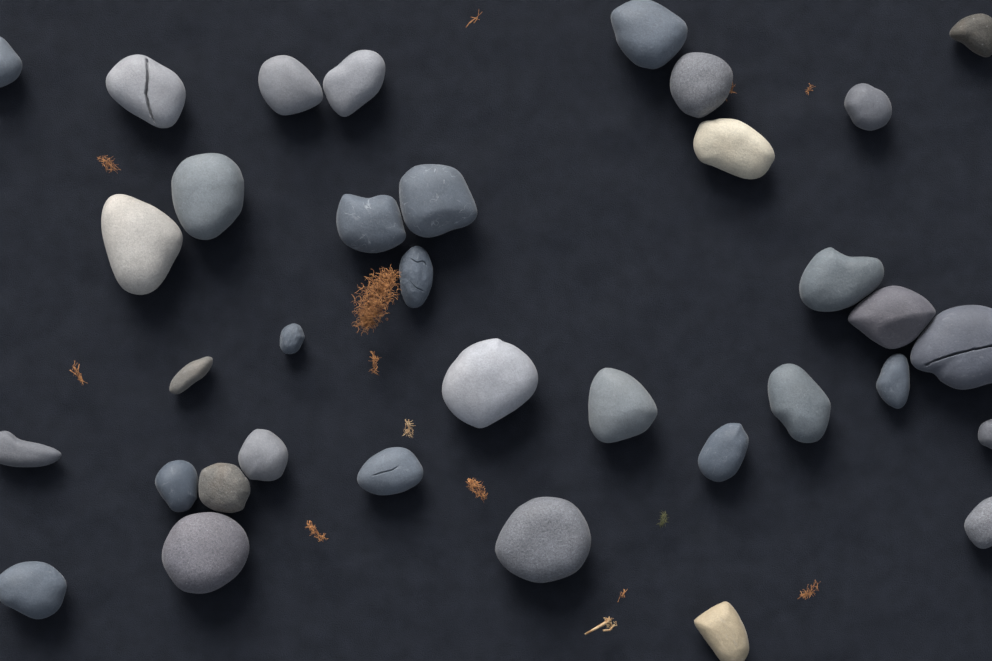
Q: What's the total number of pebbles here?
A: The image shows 35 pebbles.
